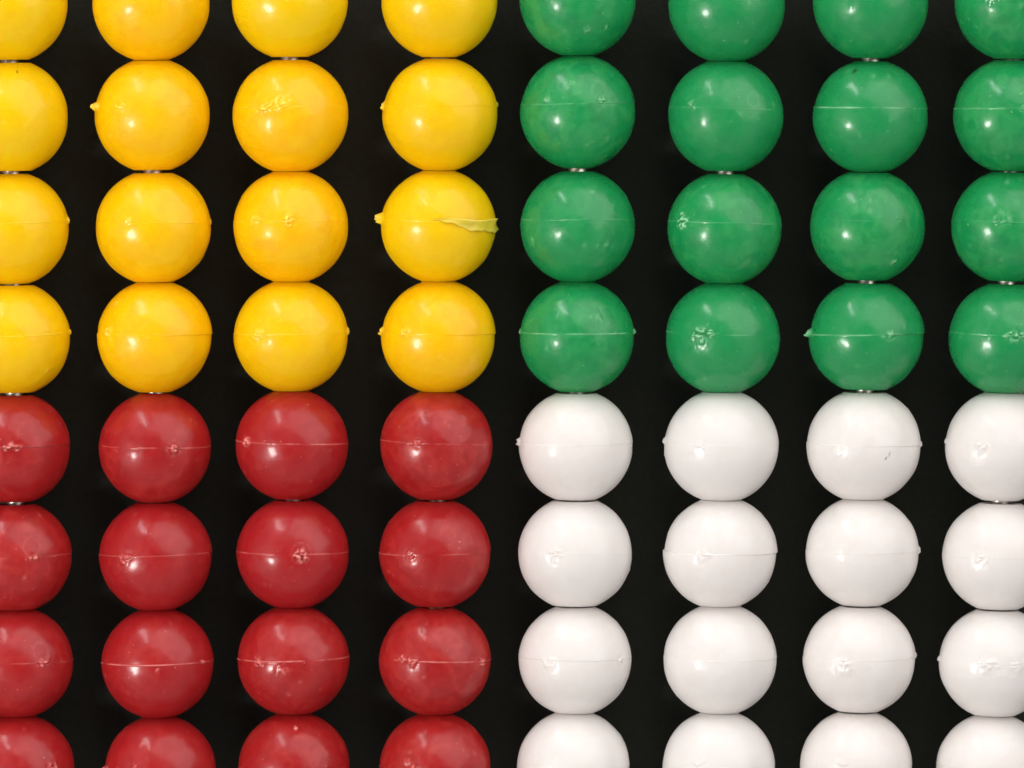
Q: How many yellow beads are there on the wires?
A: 16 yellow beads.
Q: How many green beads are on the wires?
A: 16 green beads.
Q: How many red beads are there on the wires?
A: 16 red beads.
